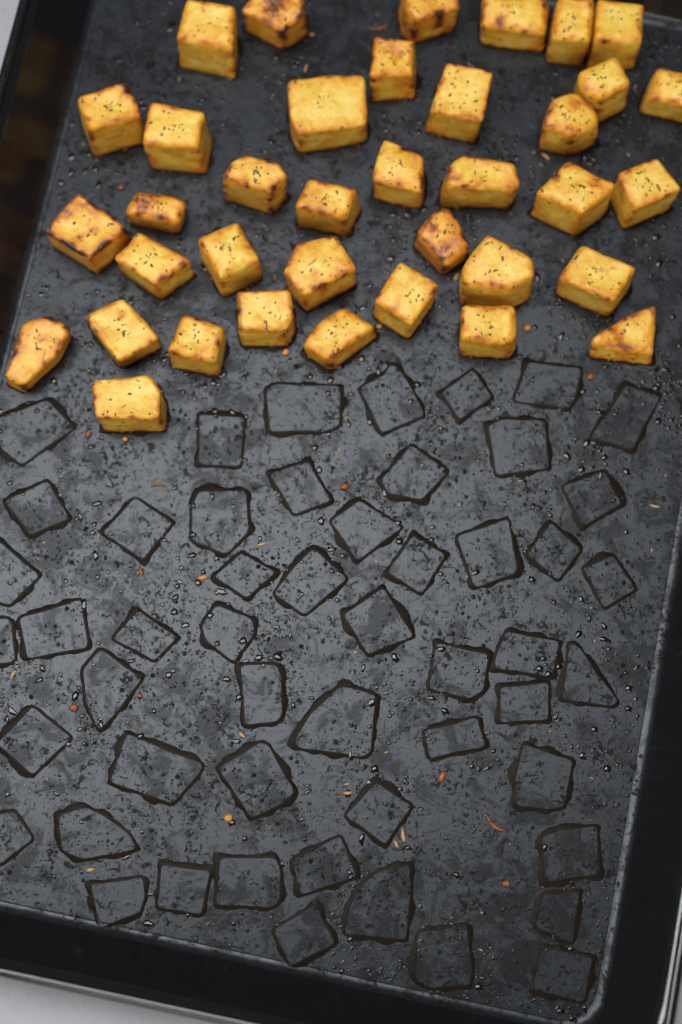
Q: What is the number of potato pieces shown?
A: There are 37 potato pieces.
